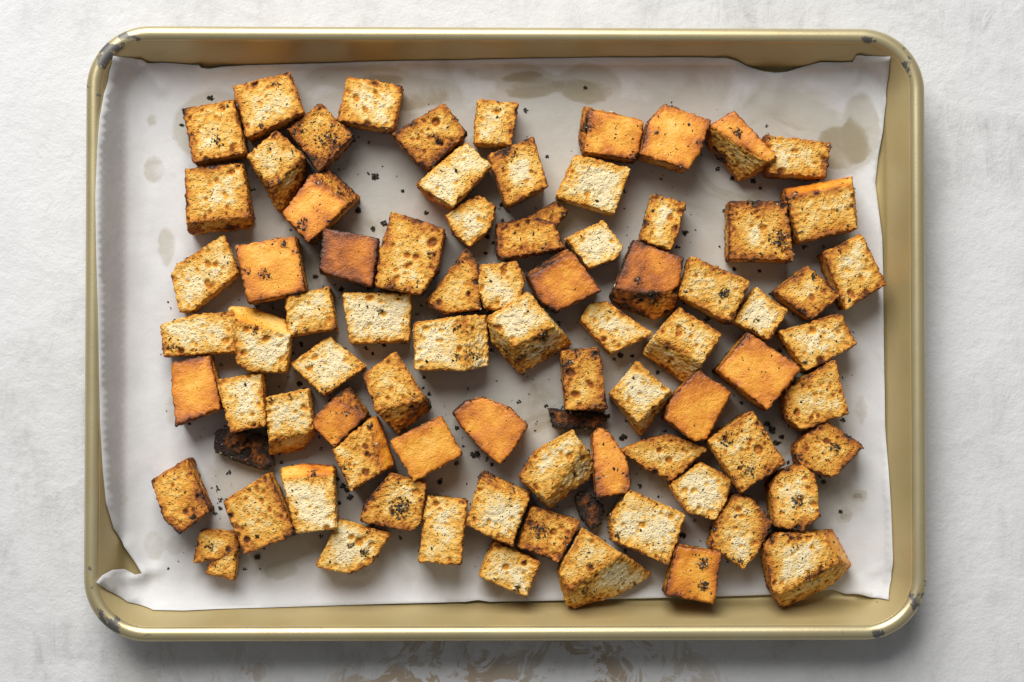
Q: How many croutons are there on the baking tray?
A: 82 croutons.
